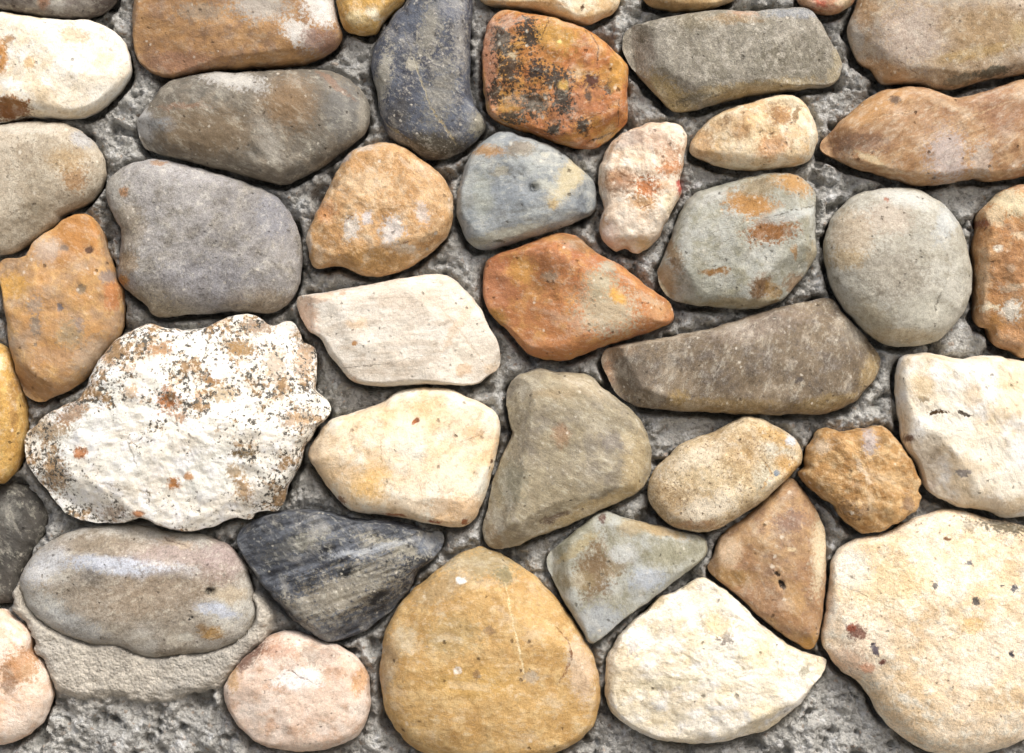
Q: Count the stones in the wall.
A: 43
